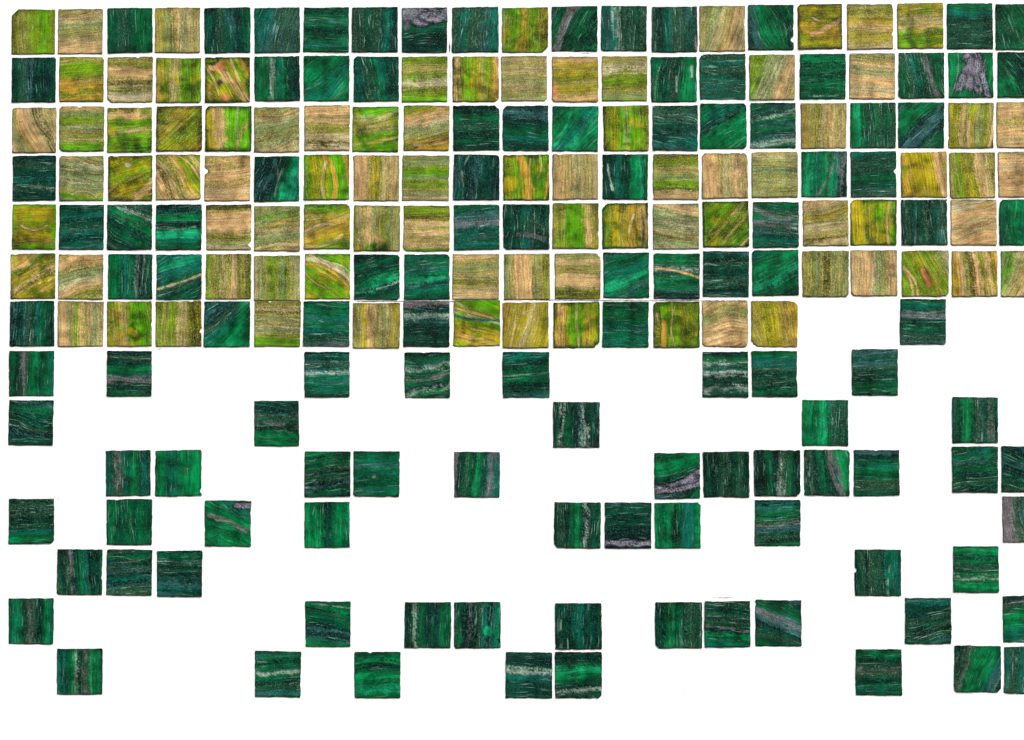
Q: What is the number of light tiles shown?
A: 84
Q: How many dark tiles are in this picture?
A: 116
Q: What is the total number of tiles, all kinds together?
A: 200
